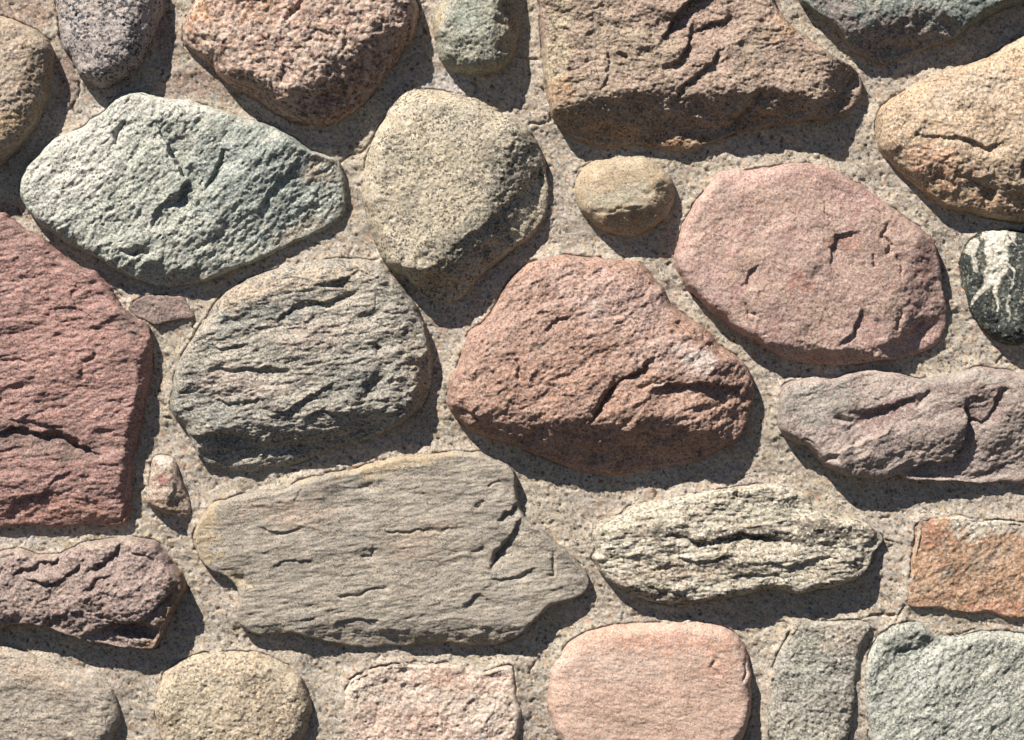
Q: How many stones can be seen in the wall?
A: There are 28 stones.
